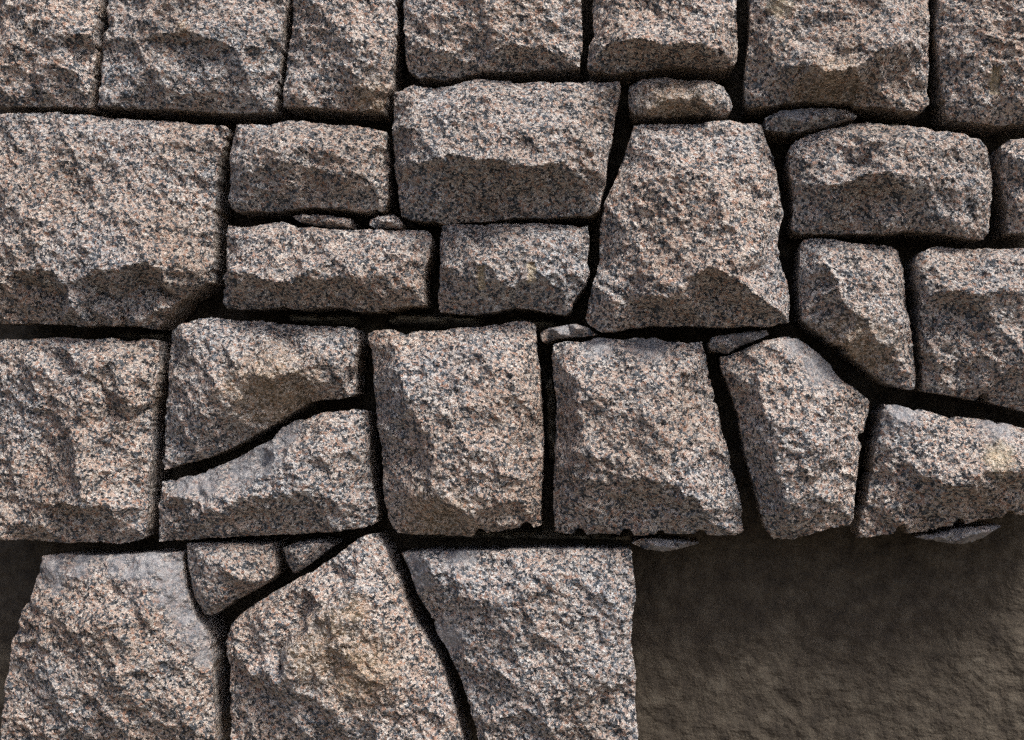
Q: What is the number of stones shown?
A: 37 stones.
